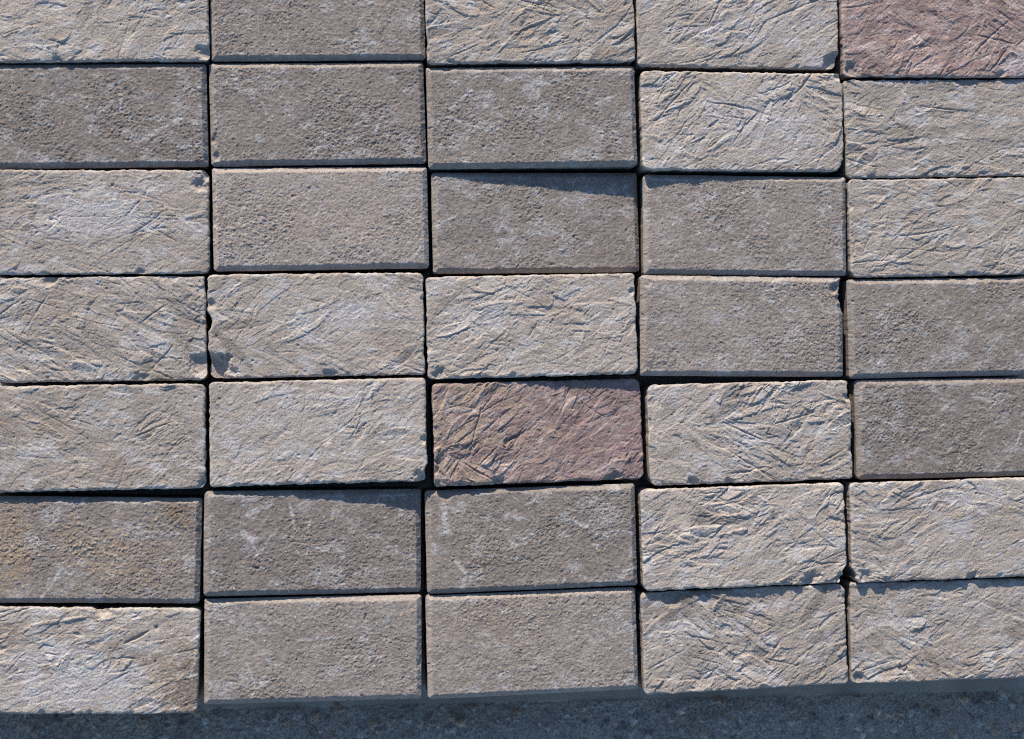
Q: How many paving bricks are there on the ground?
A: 35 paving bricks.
